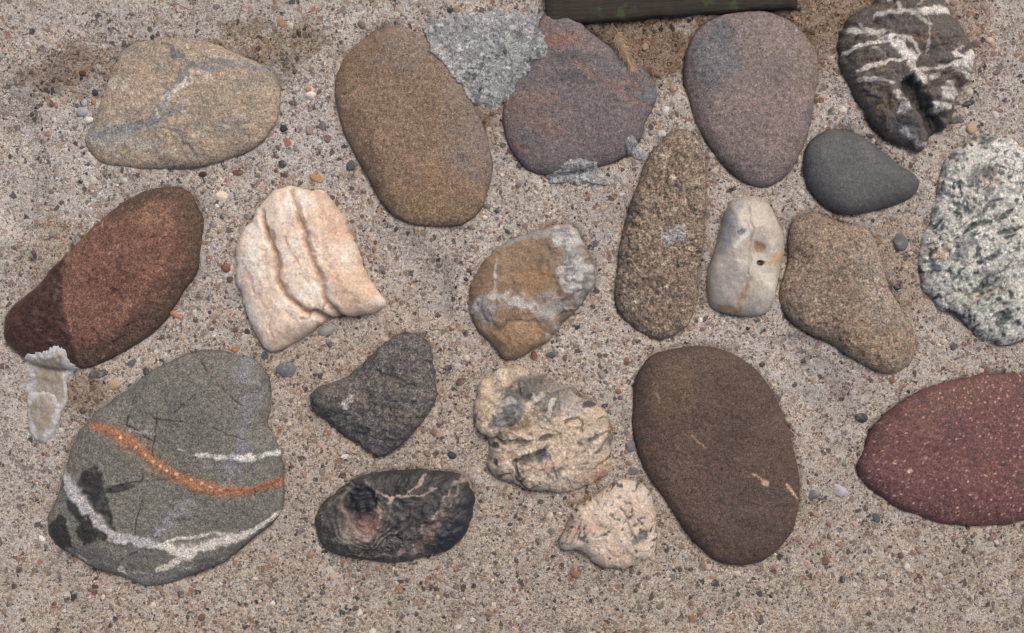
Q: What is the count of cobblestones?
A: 20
